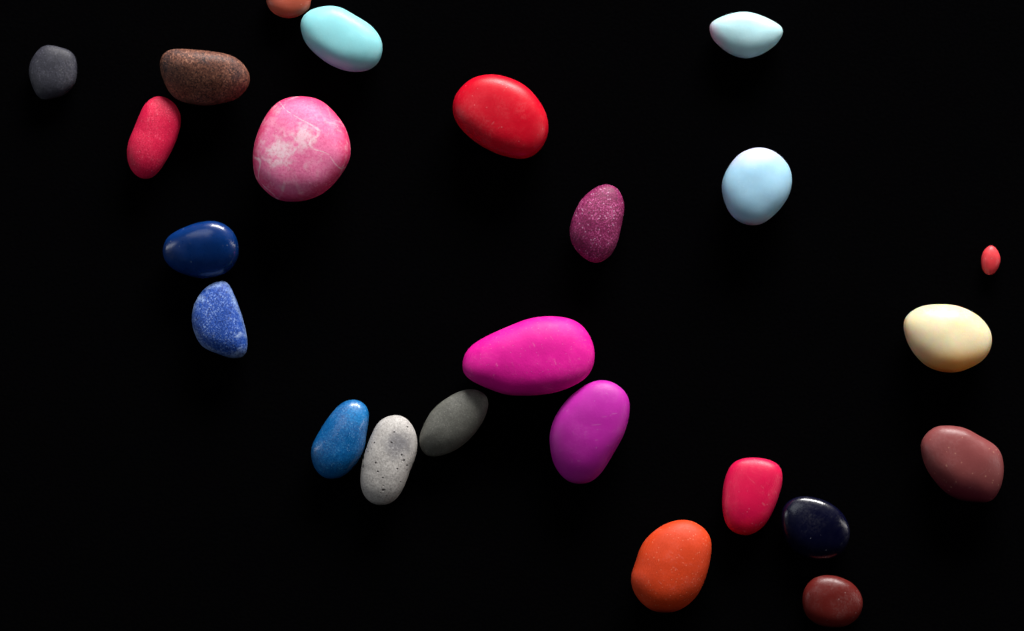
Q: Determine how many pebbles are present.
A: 24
